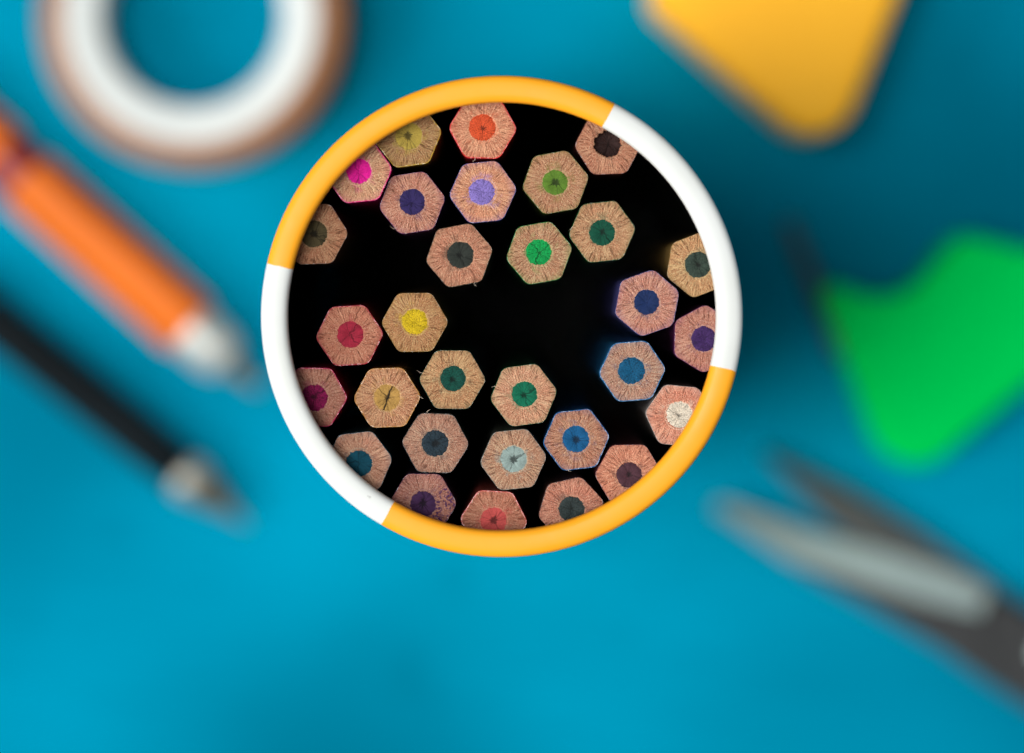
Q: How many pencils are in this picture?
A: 30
